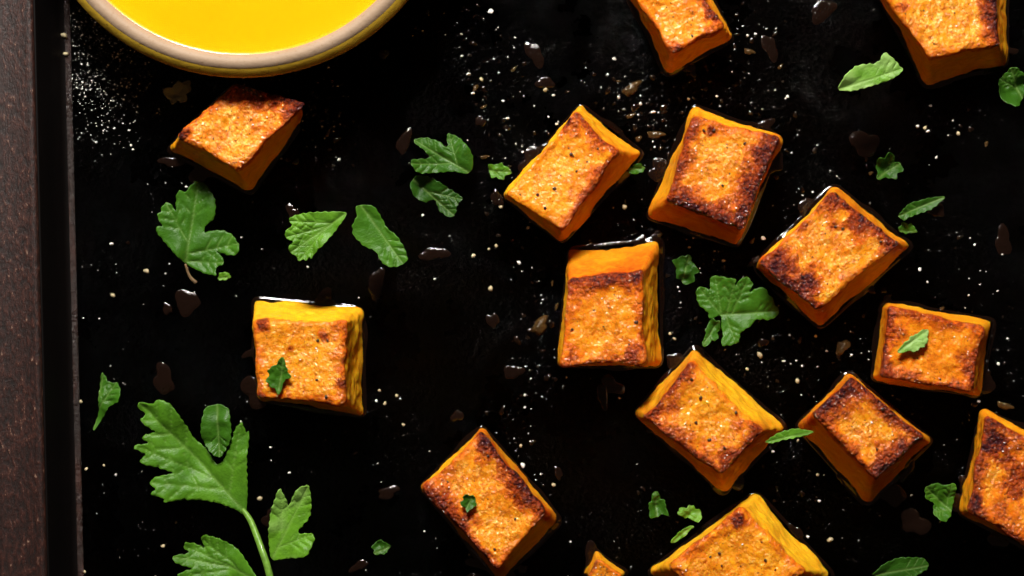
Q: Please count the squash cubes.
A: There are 15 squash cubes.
